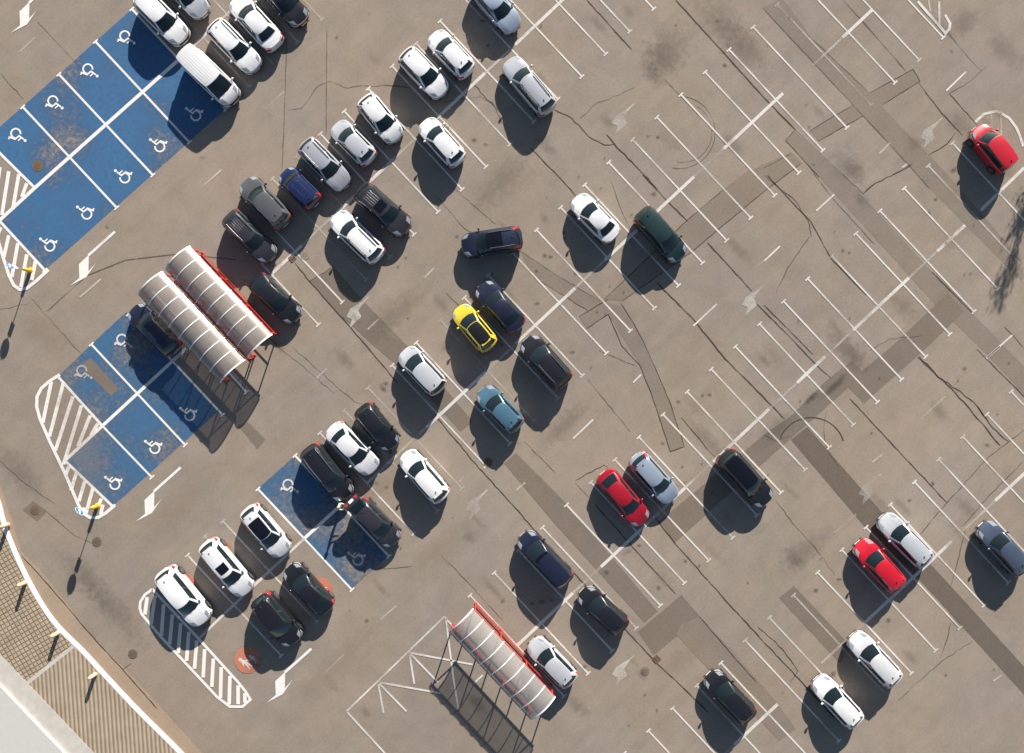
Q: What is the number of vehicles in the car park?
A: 52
